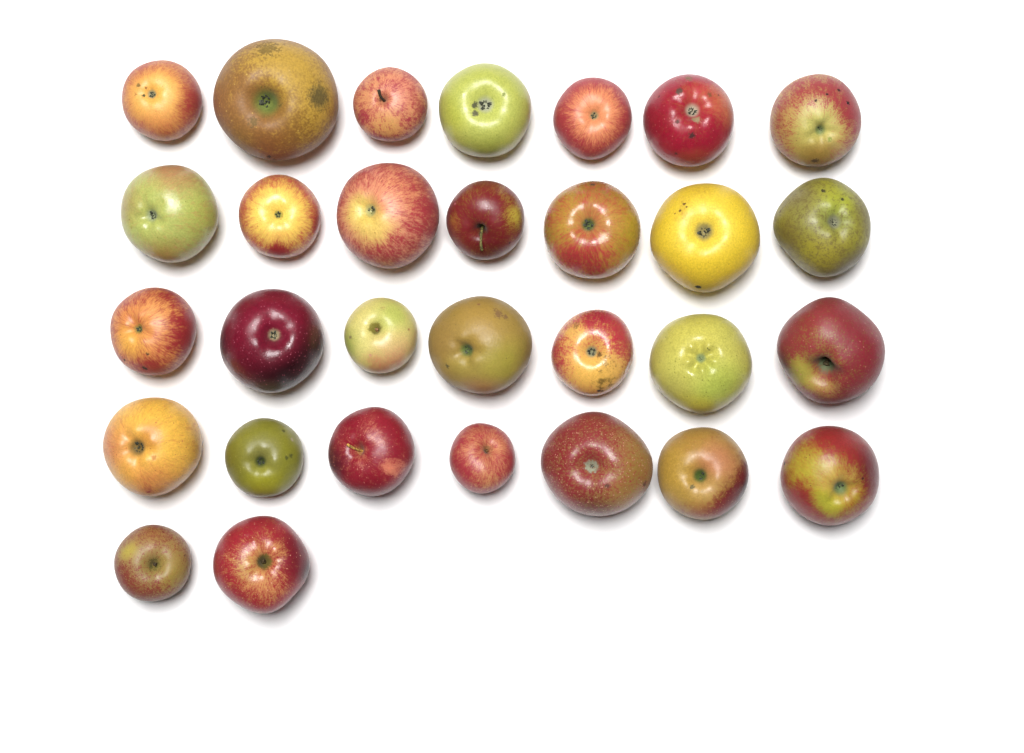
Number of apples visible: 30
